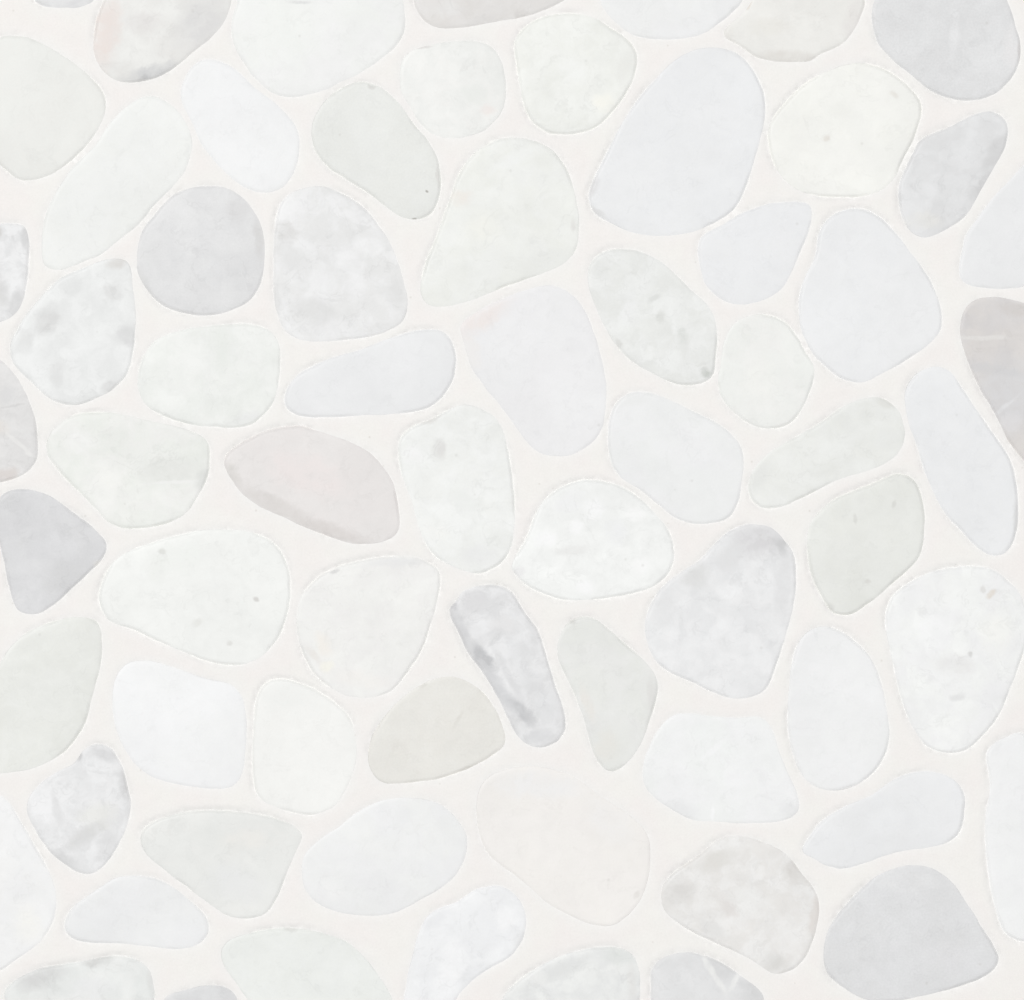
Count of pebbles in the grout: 68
